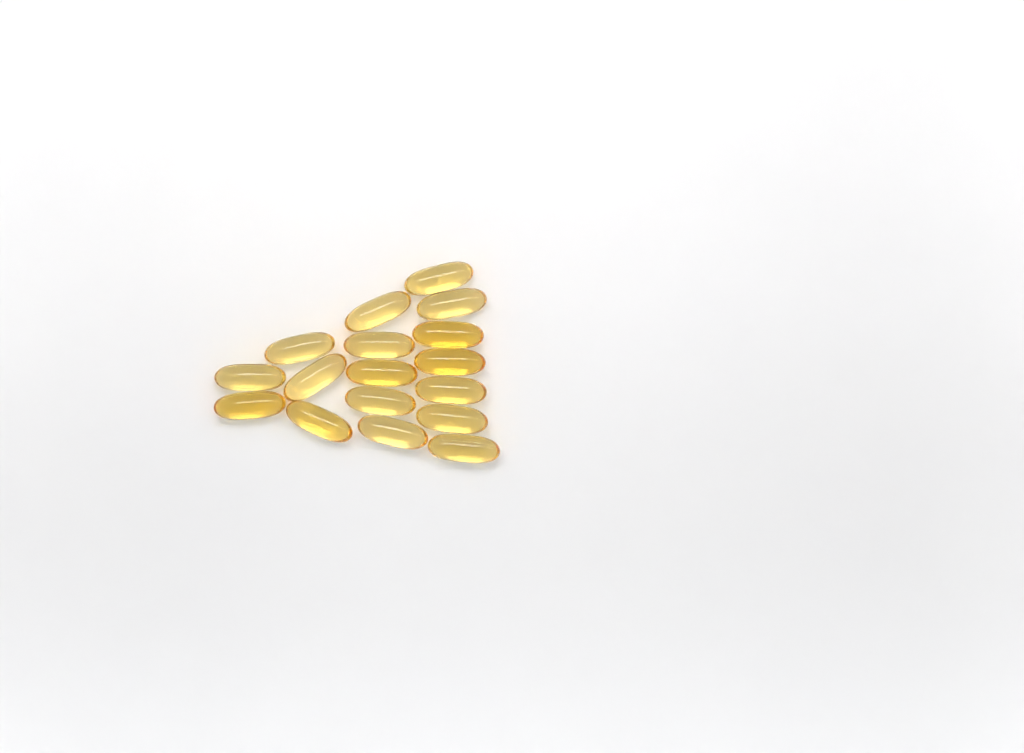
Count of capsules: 17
